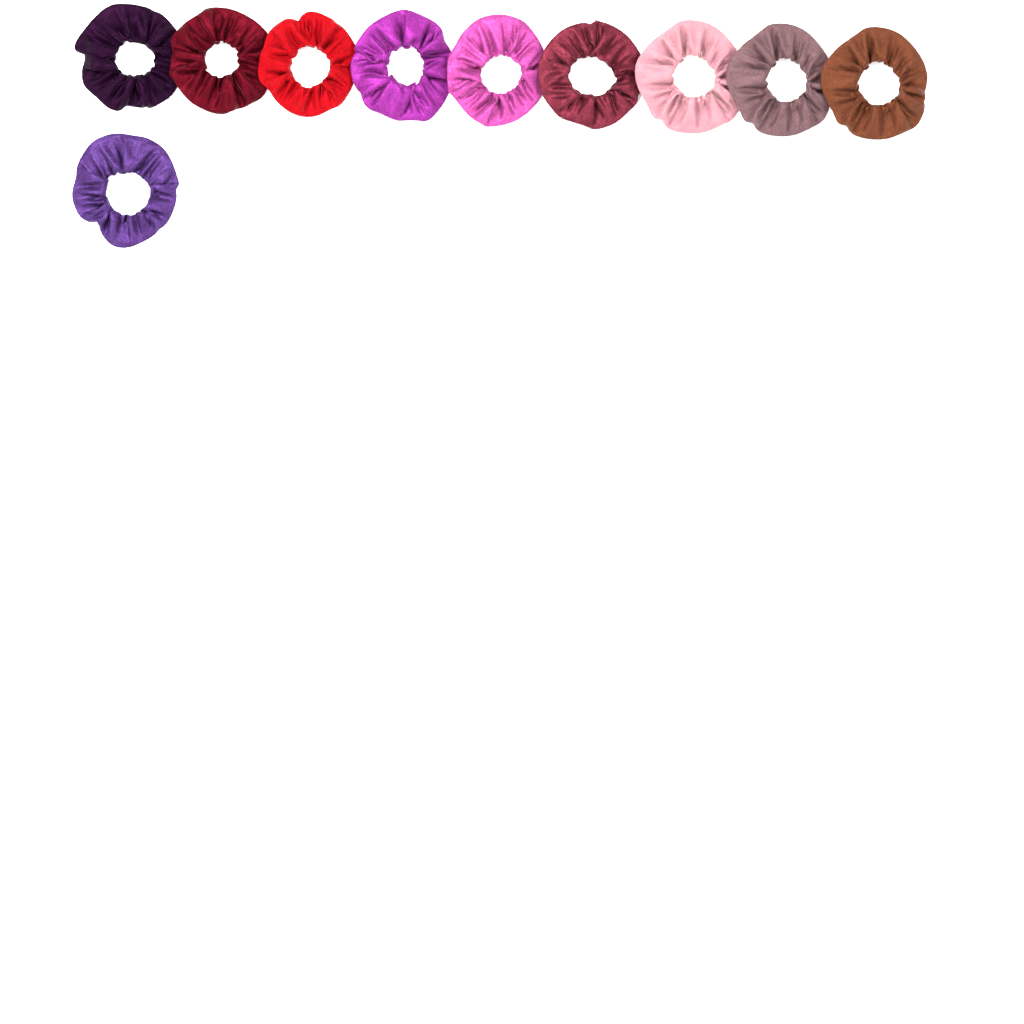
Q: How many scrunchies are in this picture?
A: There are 10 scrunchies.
